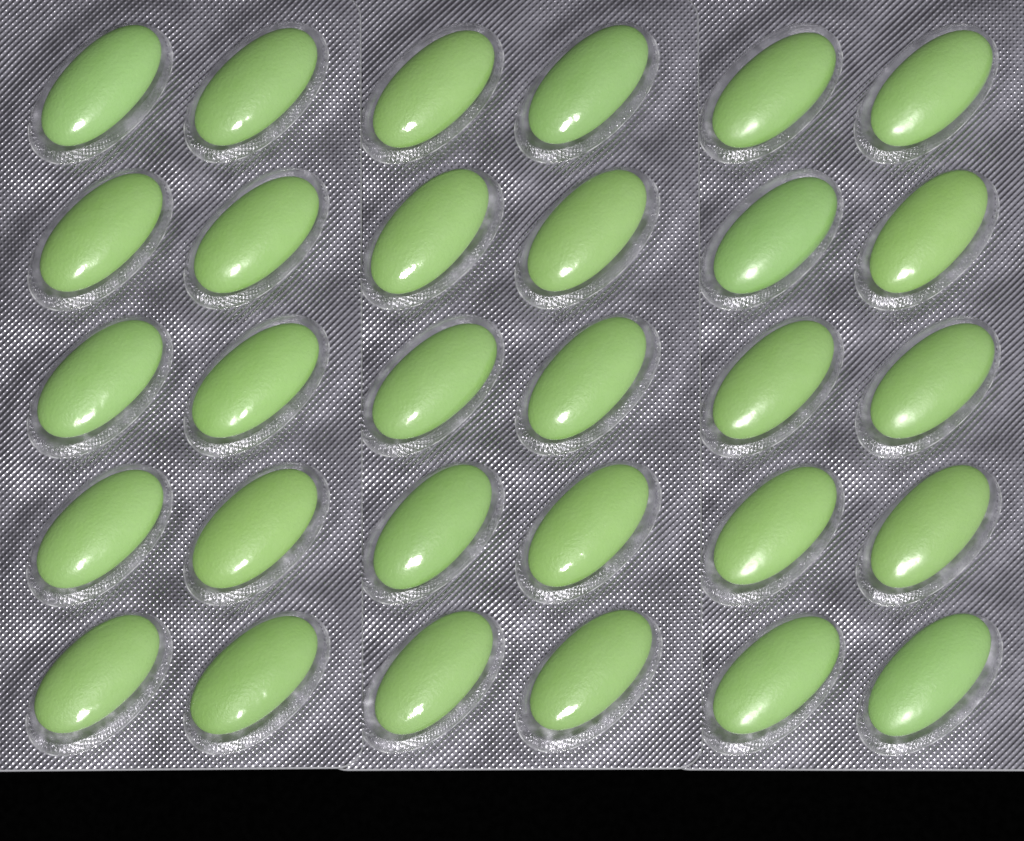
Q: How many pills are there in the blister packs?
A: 30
